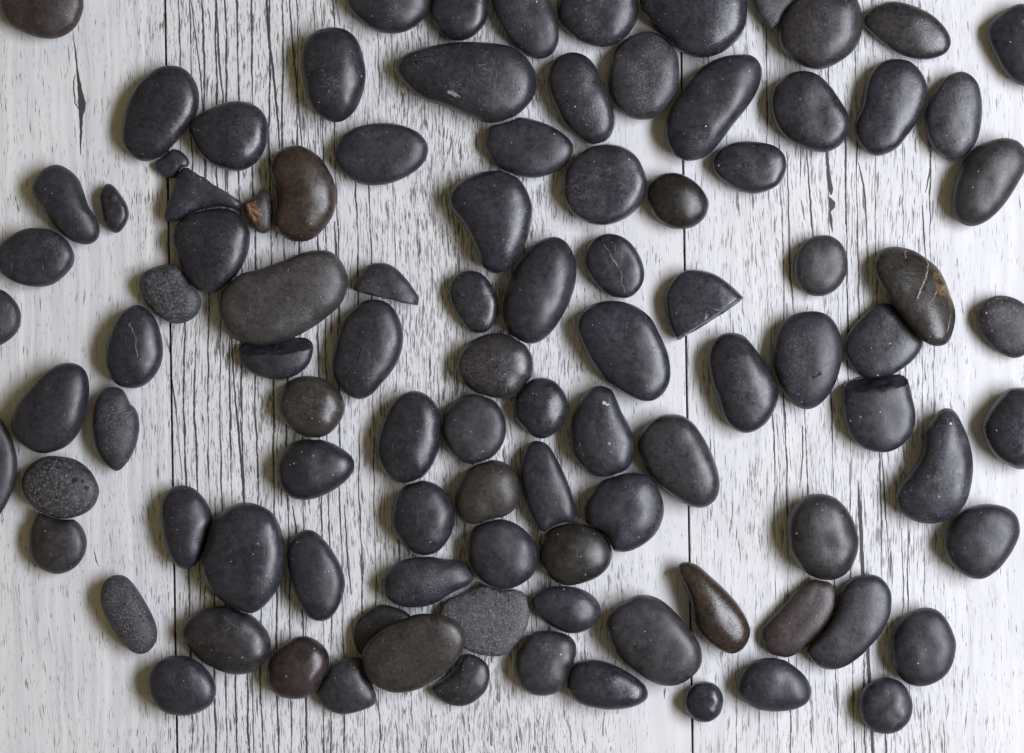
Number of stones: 101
